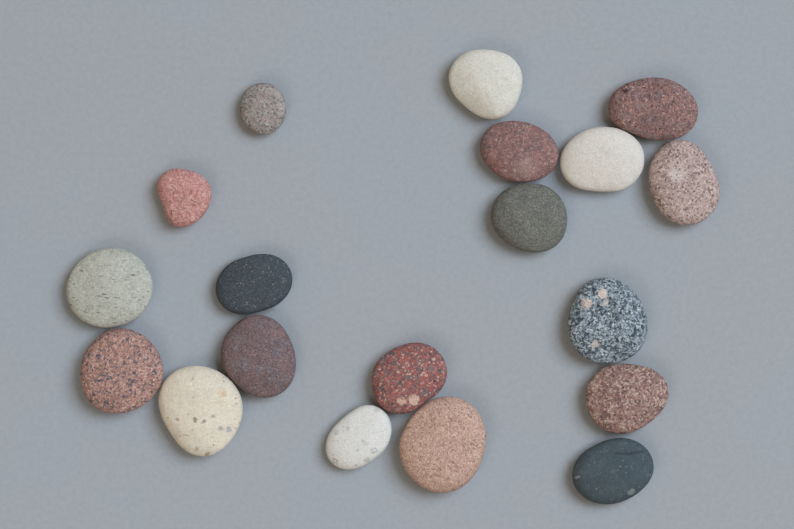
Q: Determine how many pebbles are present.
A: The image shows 19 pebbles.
